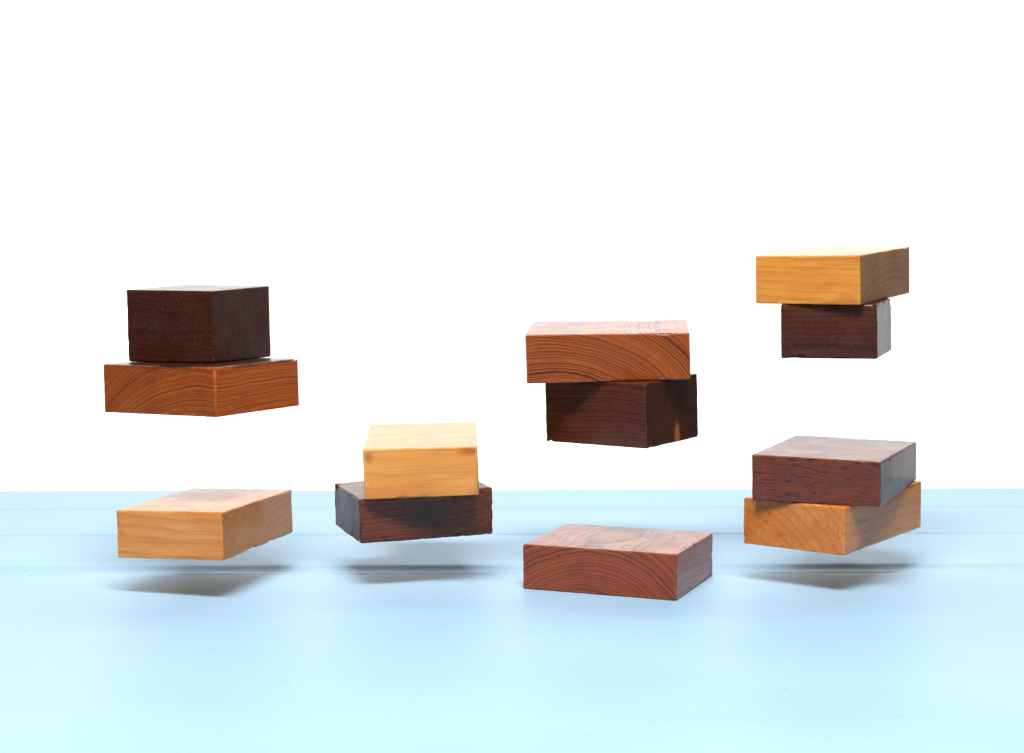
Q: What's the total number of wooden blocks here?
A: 12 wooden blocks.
